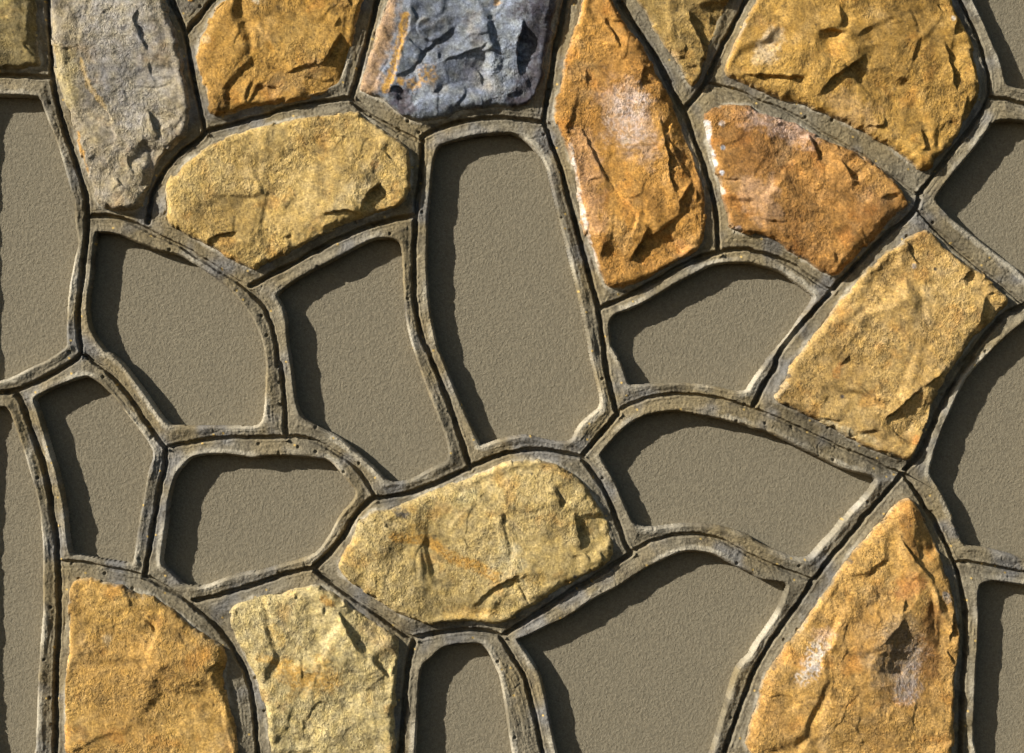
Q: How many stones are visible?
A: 14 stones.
